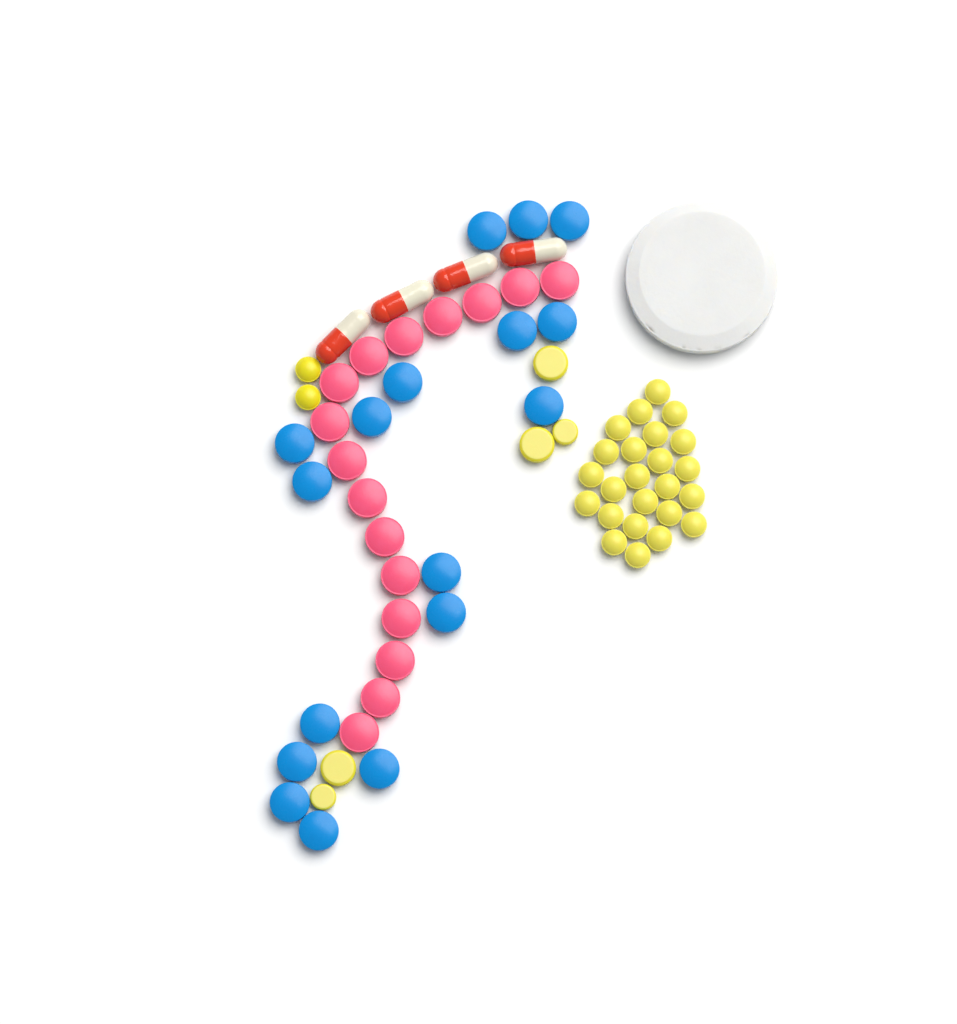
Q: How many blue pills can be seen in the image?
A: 17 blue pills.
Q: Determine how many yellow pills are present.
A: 31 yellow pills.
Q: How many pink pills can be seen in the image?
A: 16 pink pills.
